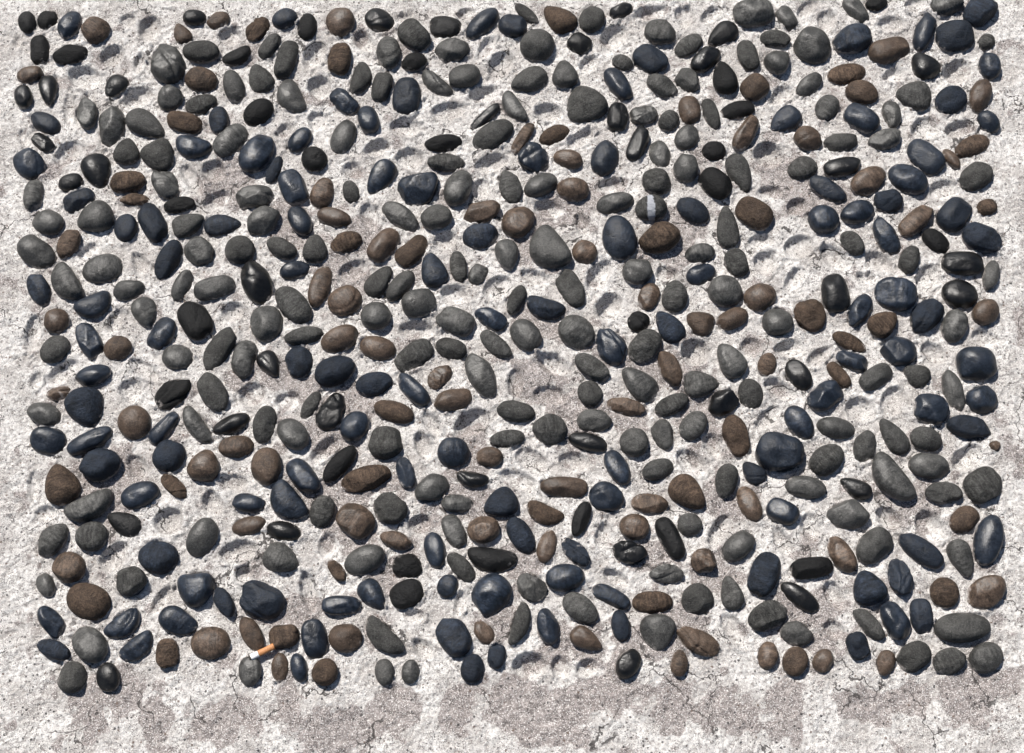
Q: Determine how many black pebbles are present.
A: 63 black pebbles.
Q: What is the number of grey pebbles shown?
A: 199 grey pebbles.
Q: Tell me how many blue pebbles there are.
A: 127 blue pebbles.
